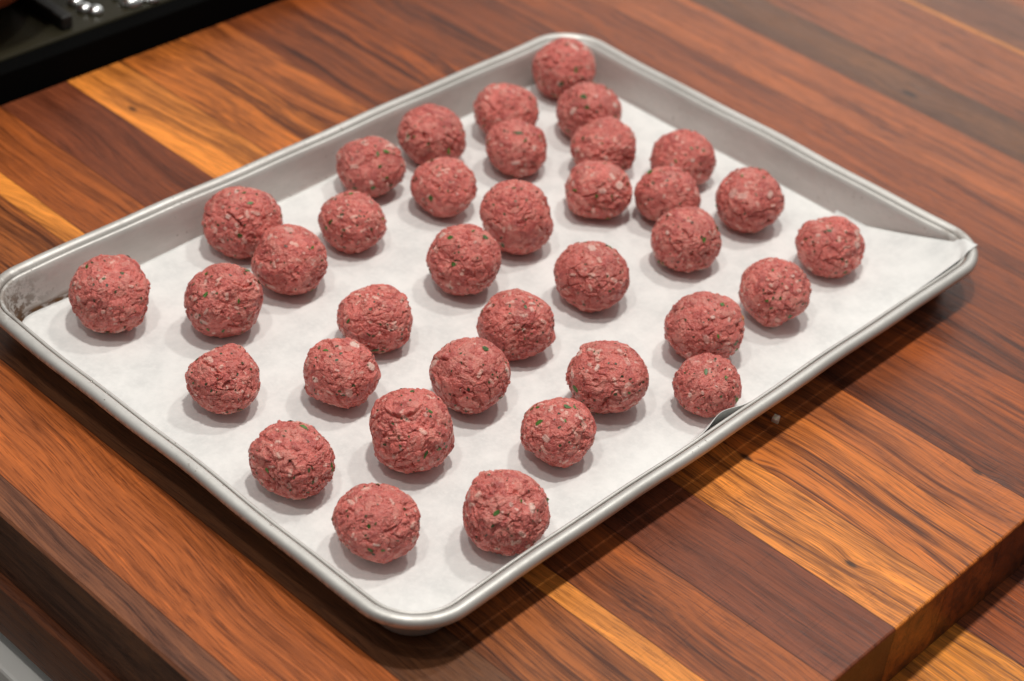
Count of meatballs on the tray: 36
